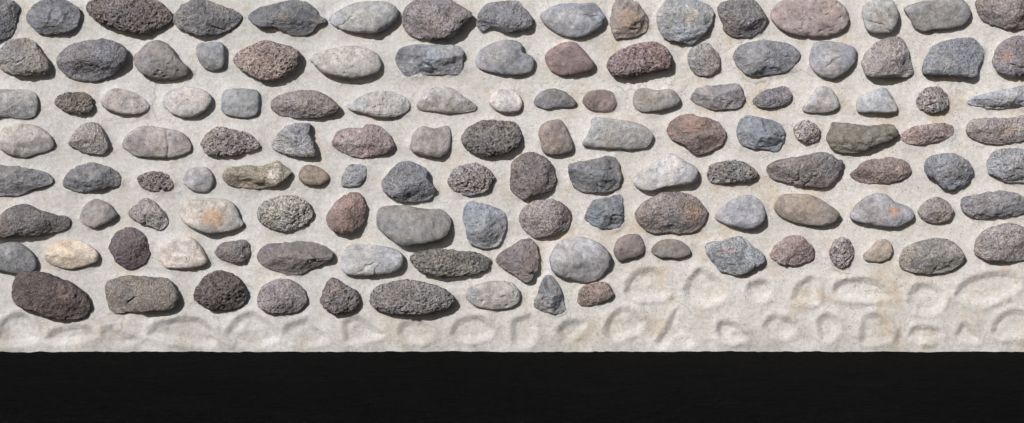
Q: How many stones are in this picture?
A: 126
